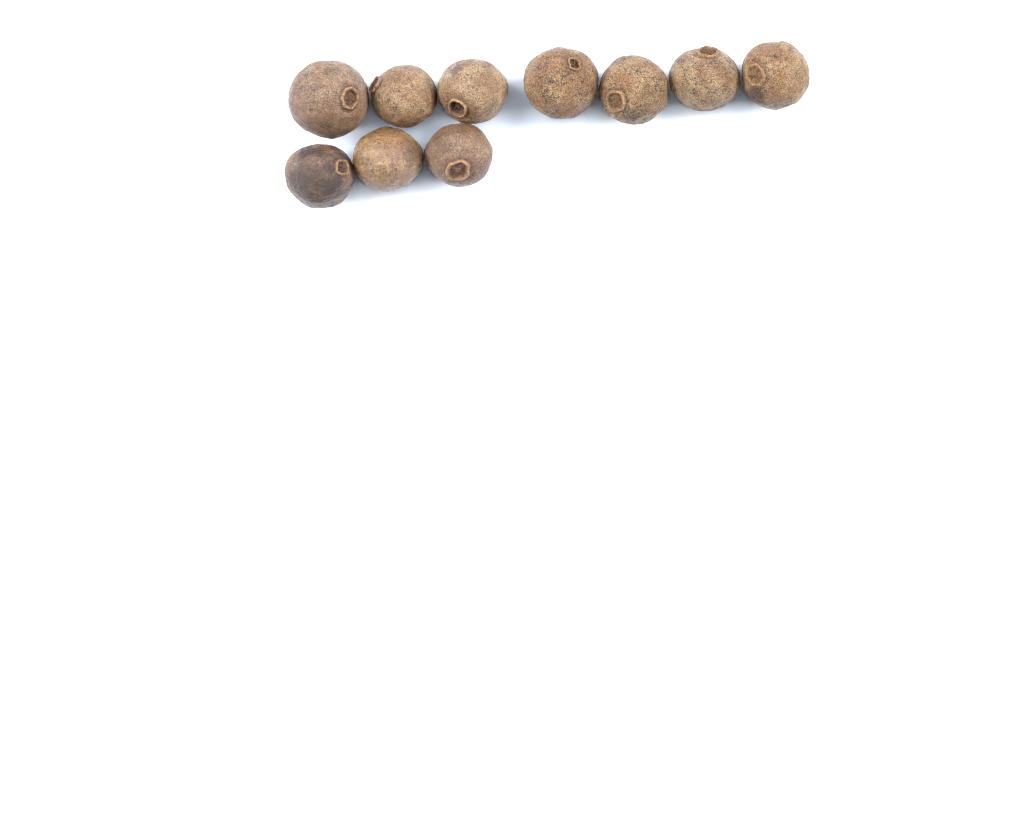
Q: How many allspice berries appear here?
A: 10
